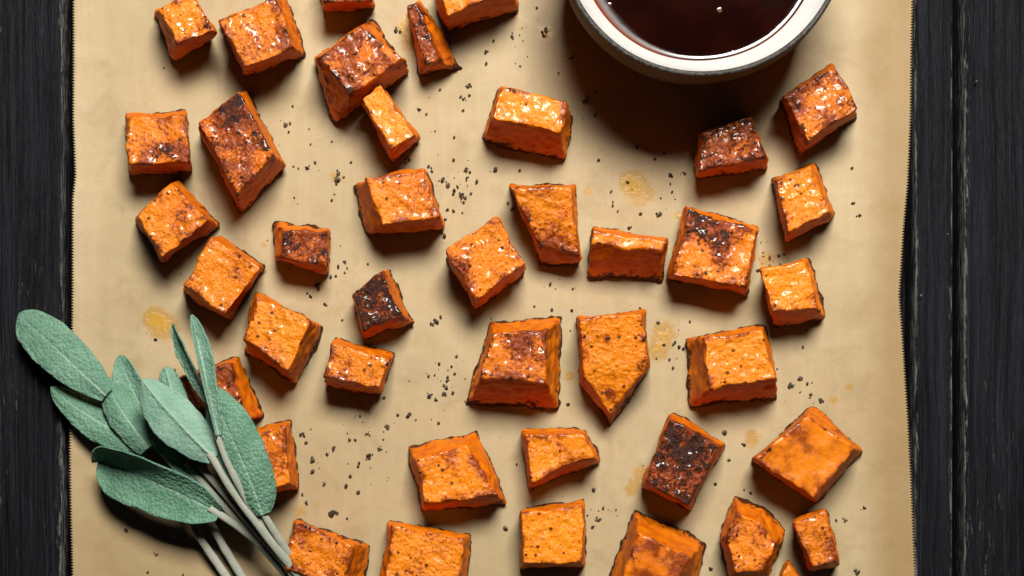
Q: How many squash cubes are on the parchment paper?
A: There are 41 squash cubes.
